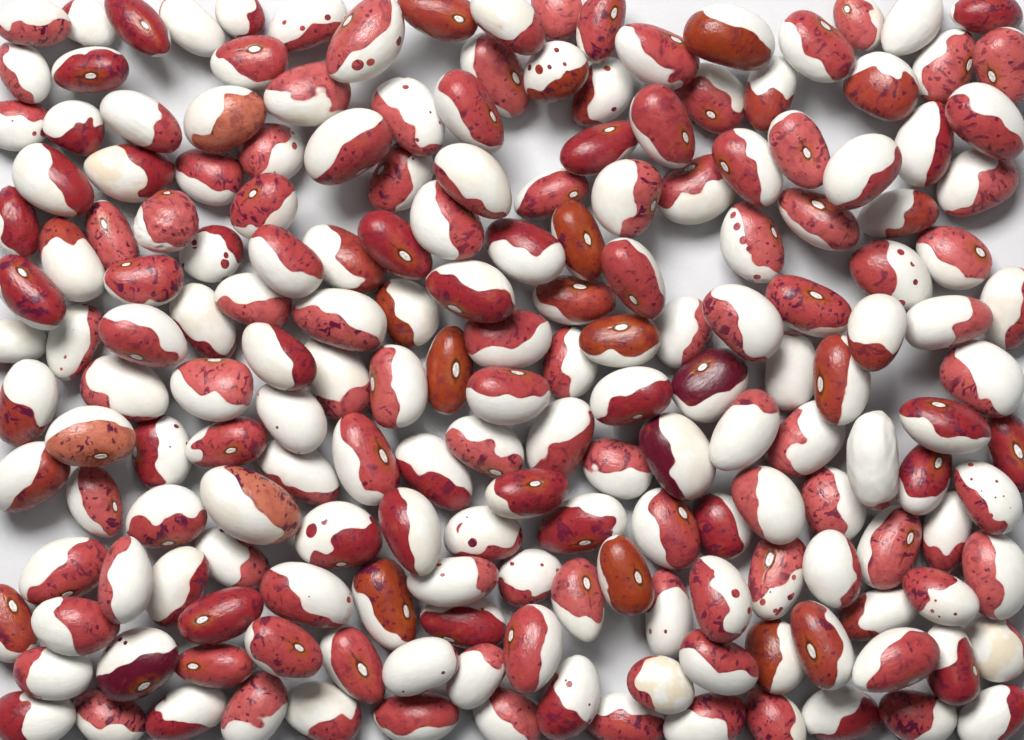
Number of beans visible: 187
